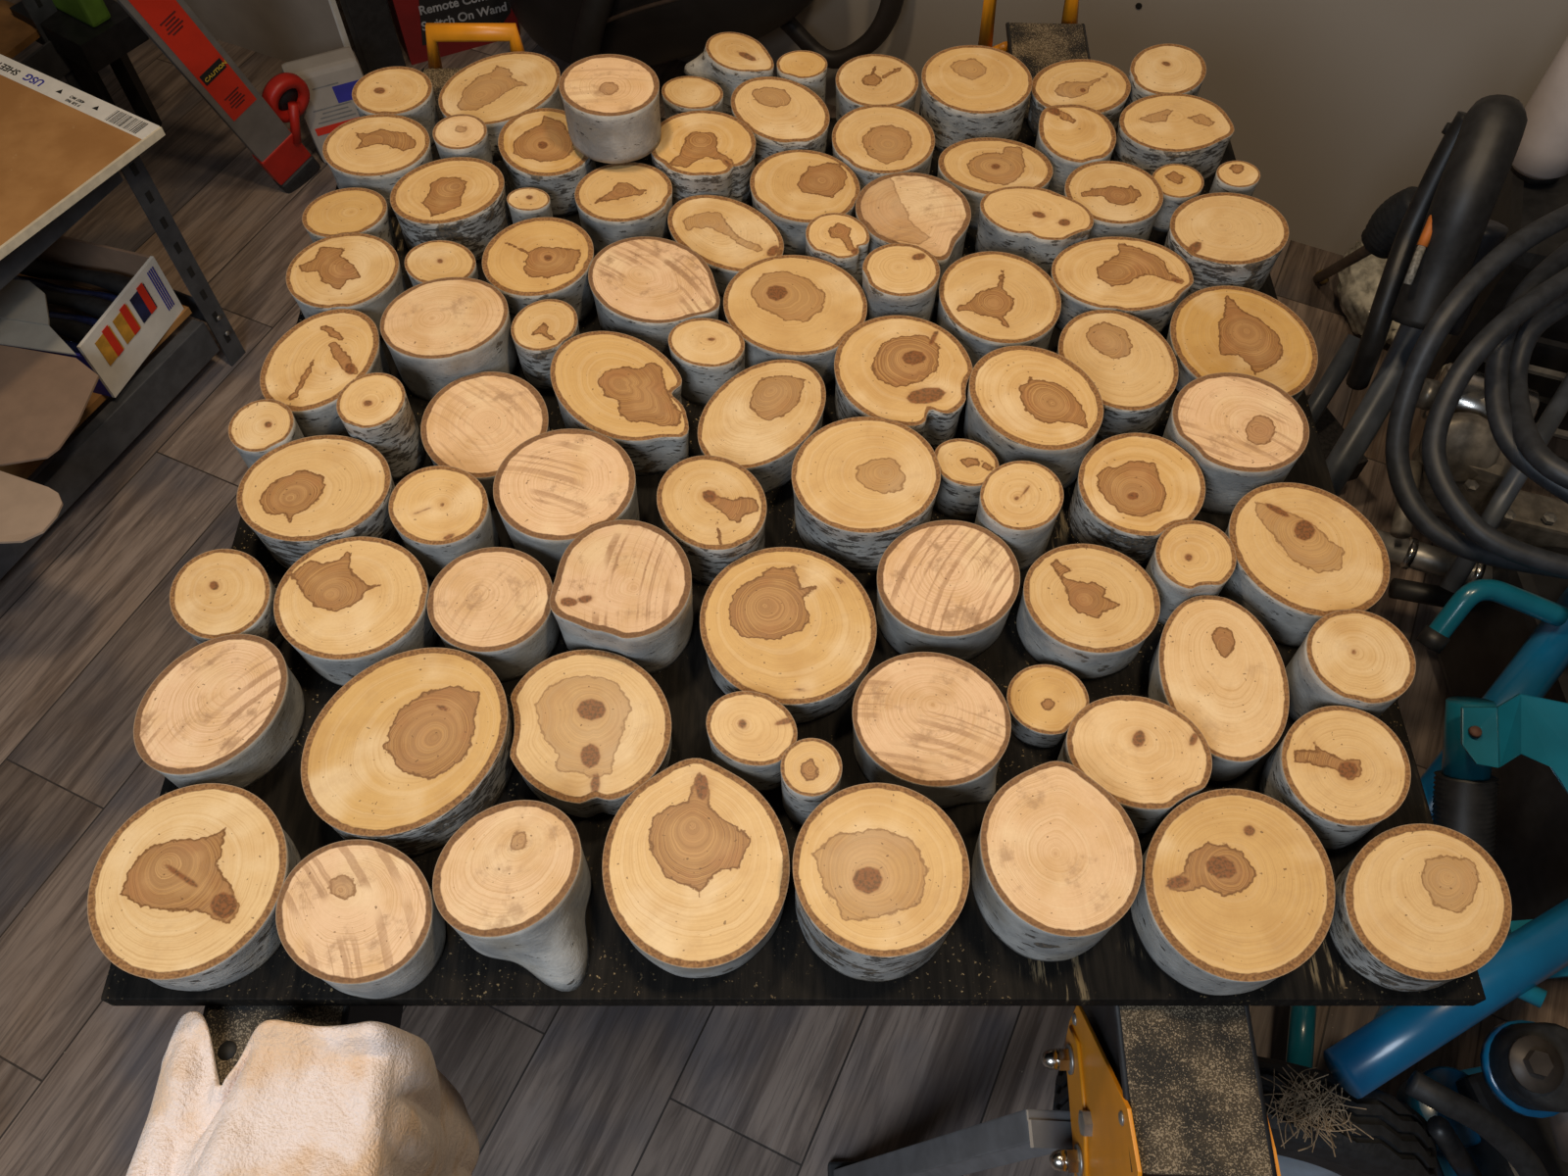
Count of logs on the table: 90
